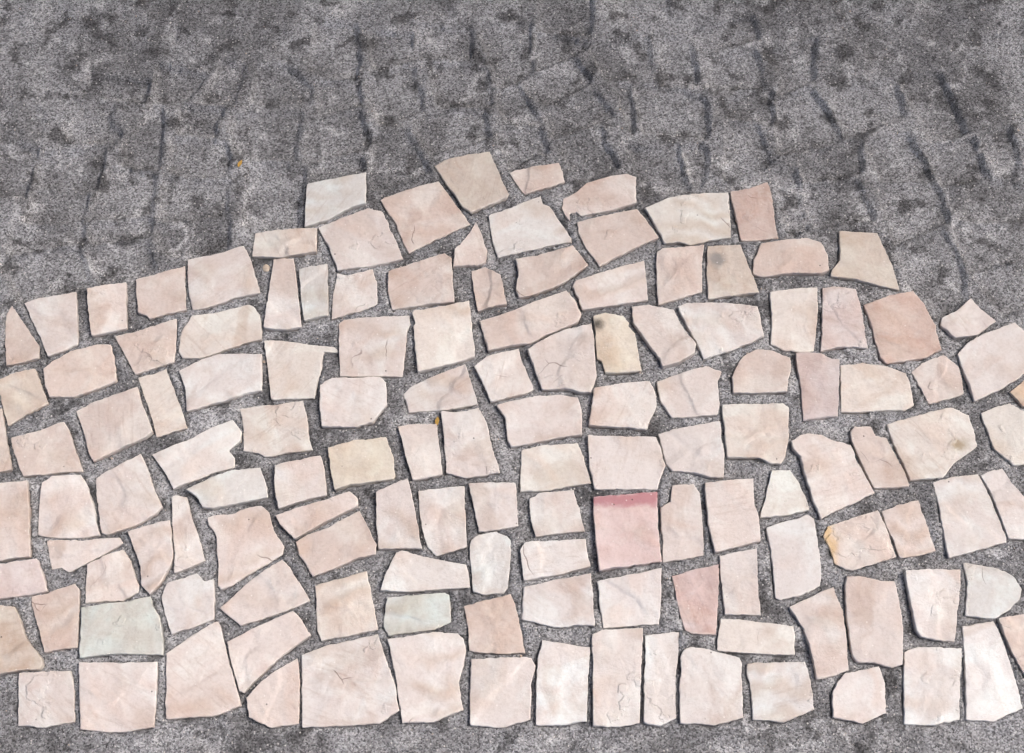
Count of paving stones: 137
